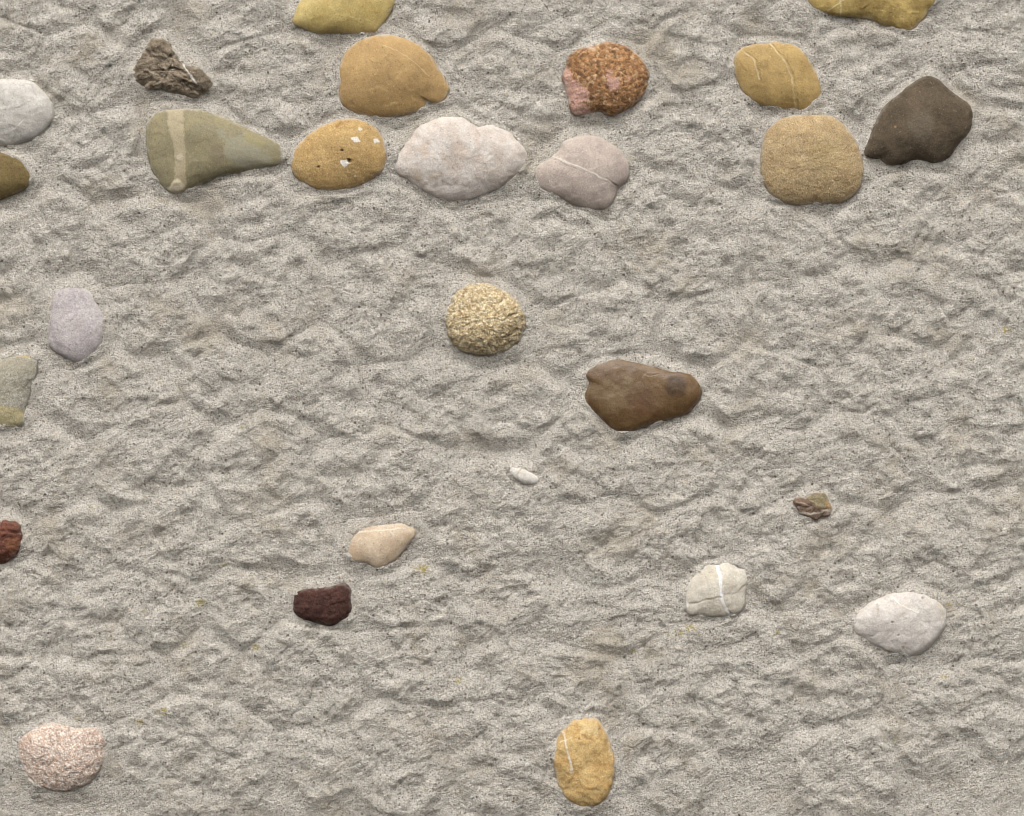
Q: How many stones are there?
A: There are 27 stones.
